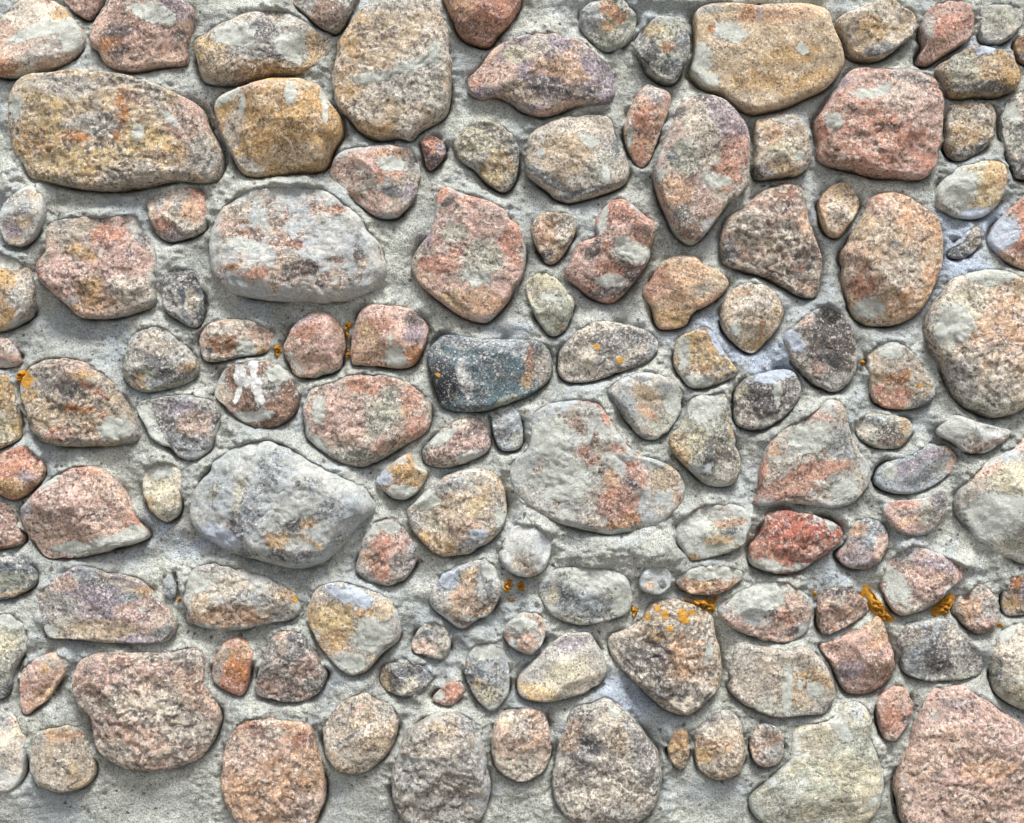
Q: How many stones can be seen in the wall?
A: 129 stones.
